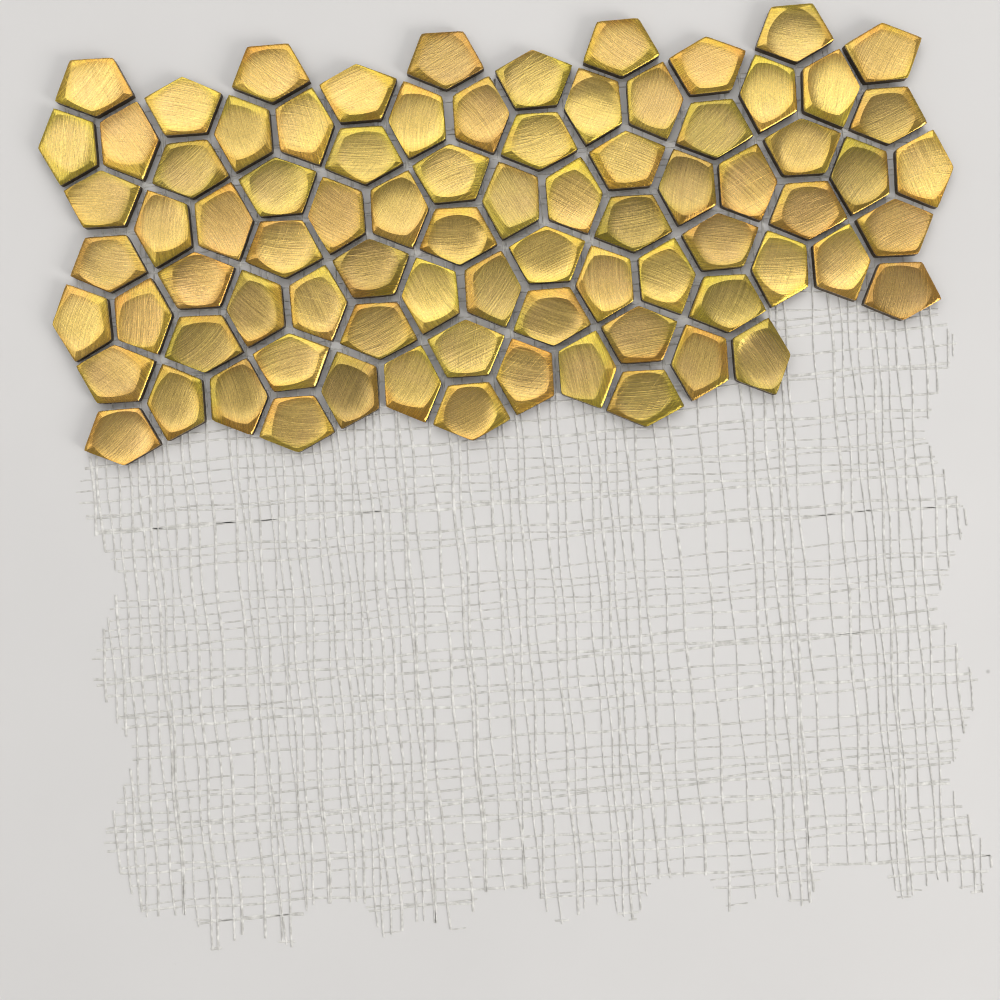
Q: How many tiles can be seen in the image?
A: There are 81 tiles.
